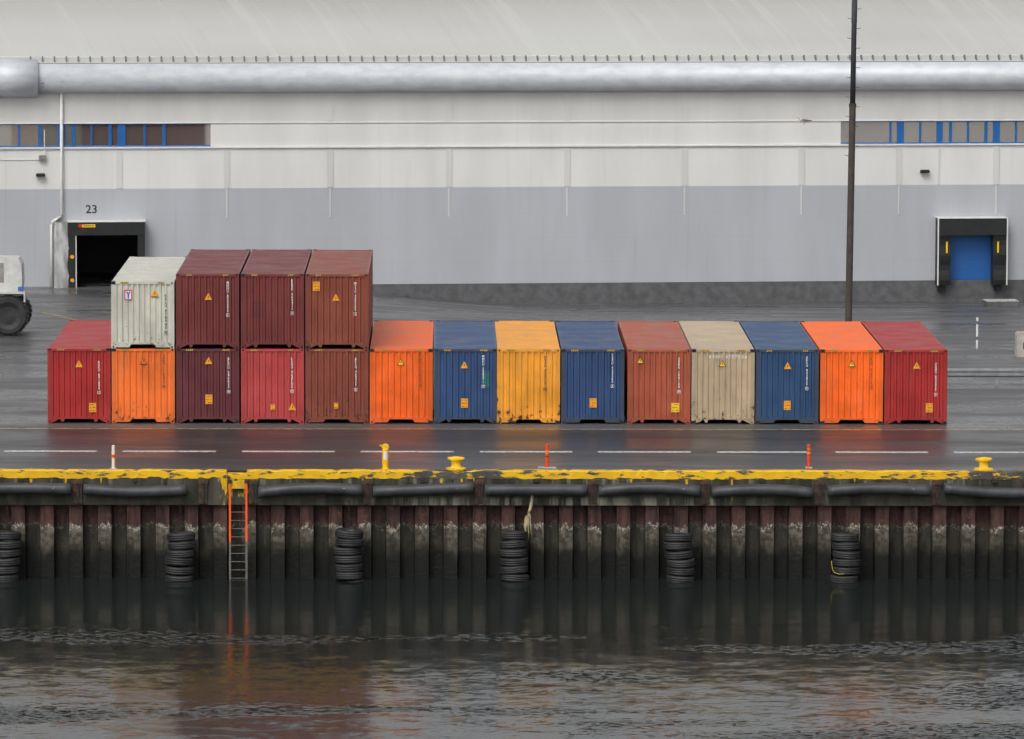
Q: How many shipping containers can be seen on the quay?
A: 18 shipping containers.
